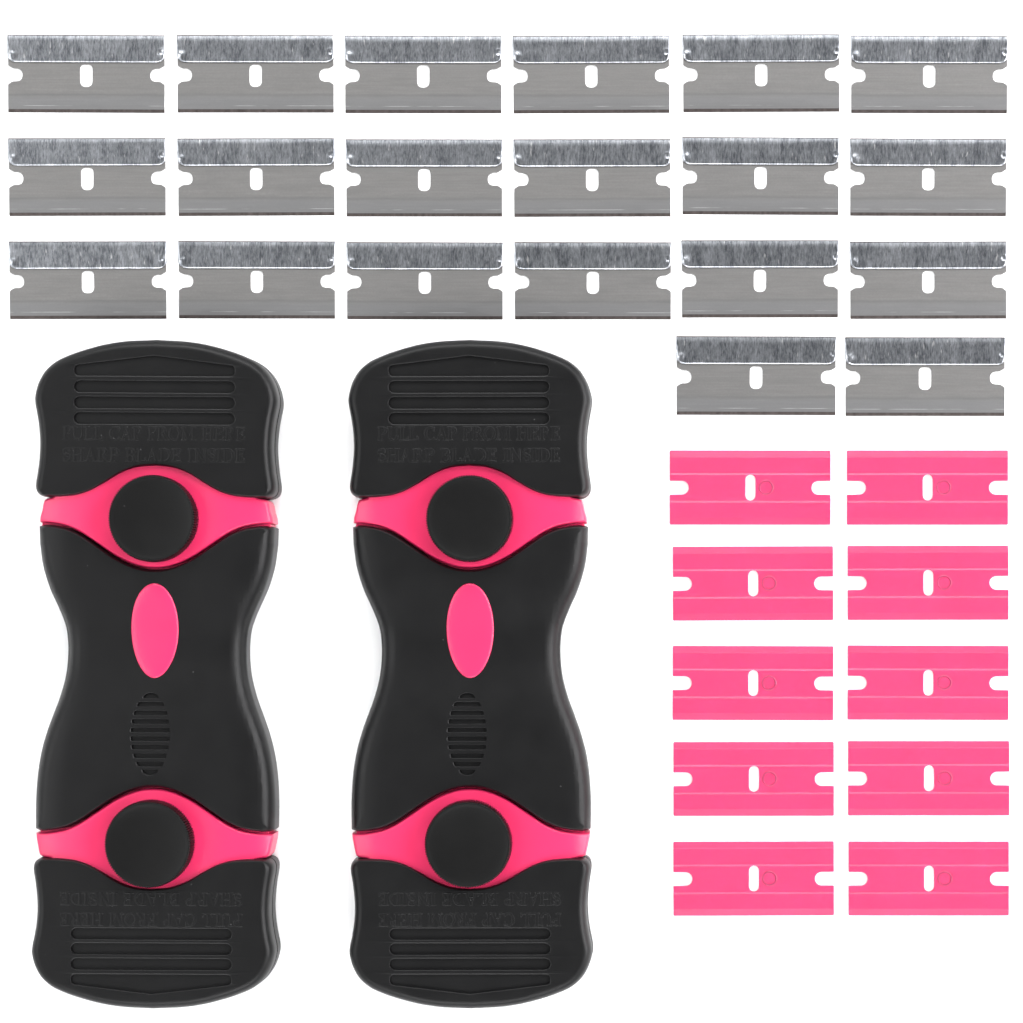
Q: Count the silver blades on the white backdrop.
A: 20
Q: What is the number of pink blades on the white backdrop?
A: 10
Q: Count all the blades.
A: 30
